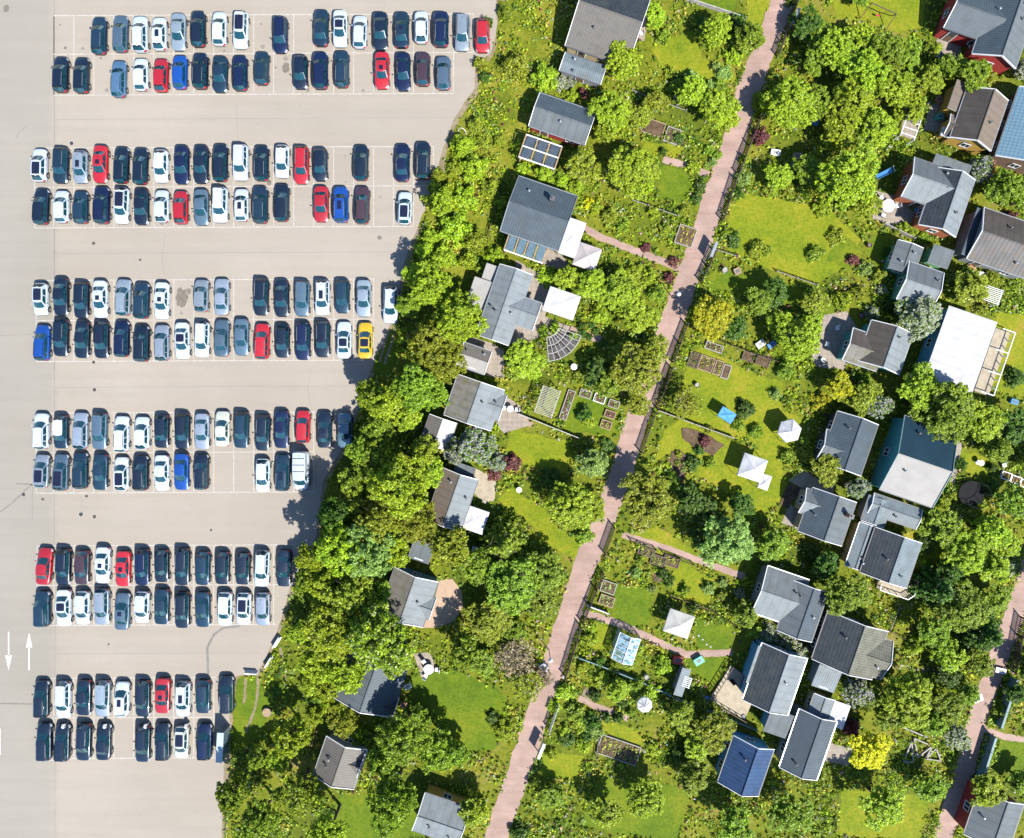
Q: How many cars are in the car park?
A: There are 174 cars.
